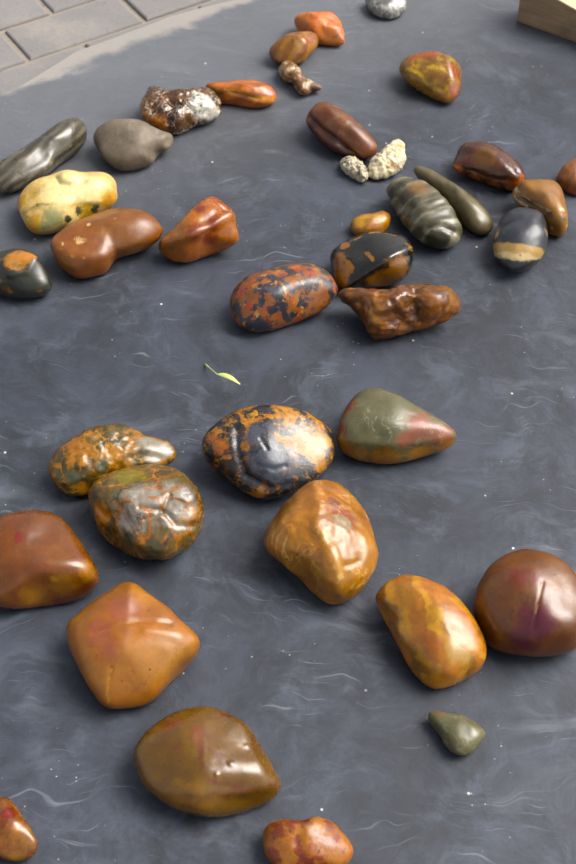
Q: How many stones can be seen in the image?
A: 39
